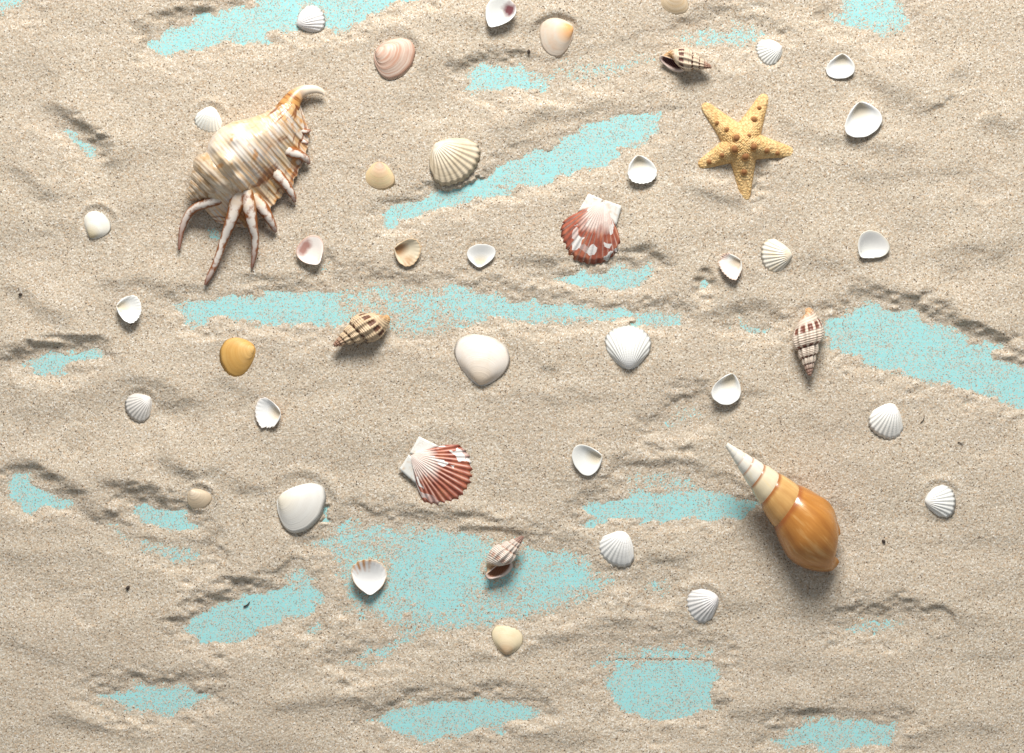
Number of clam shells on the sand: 35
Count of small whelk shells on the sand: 4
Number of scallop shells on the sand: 2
